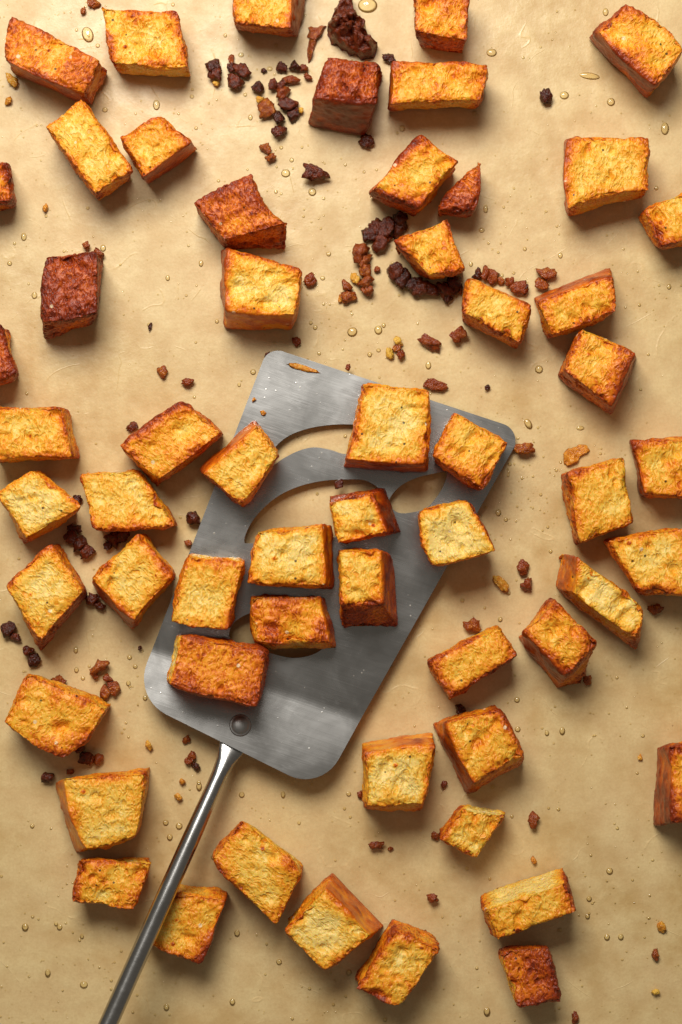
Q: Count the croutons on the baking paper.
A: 57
